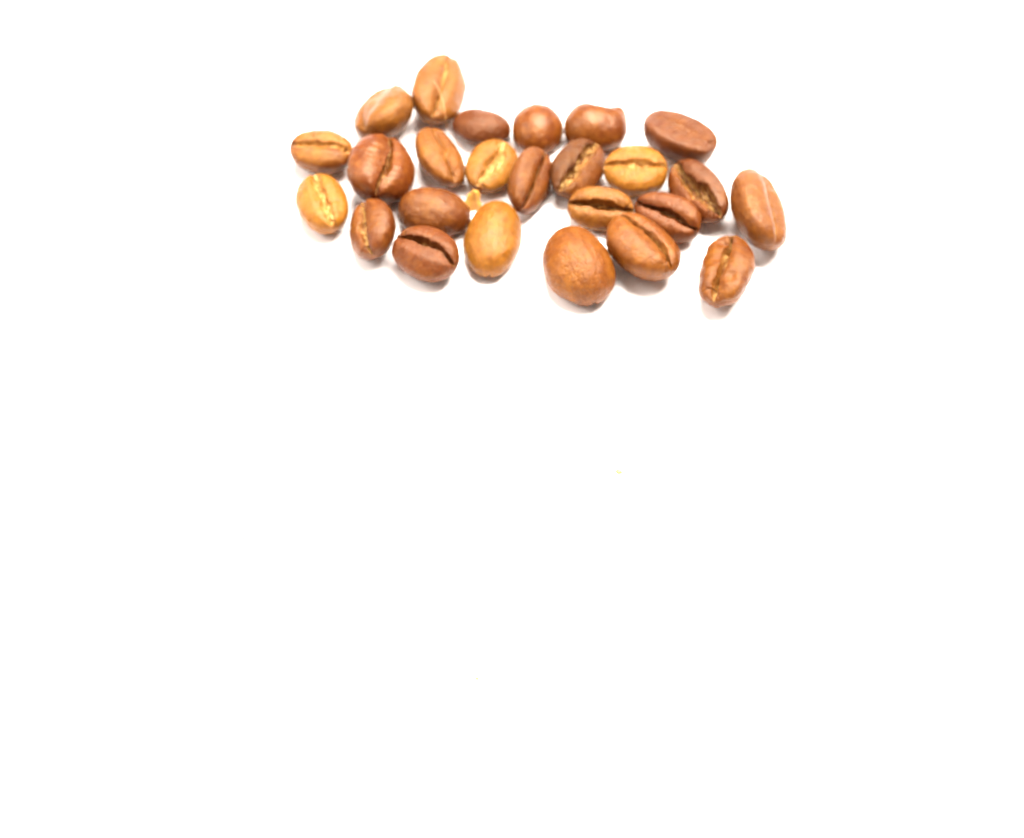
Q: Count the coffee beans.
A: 25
